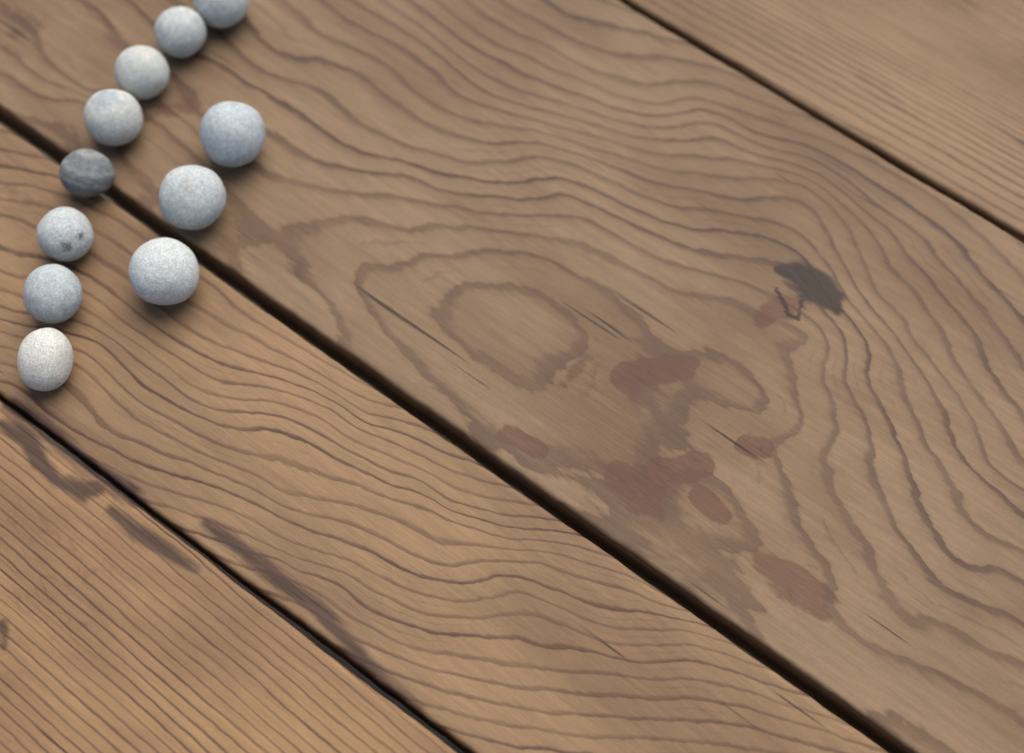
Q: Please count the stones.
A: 11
